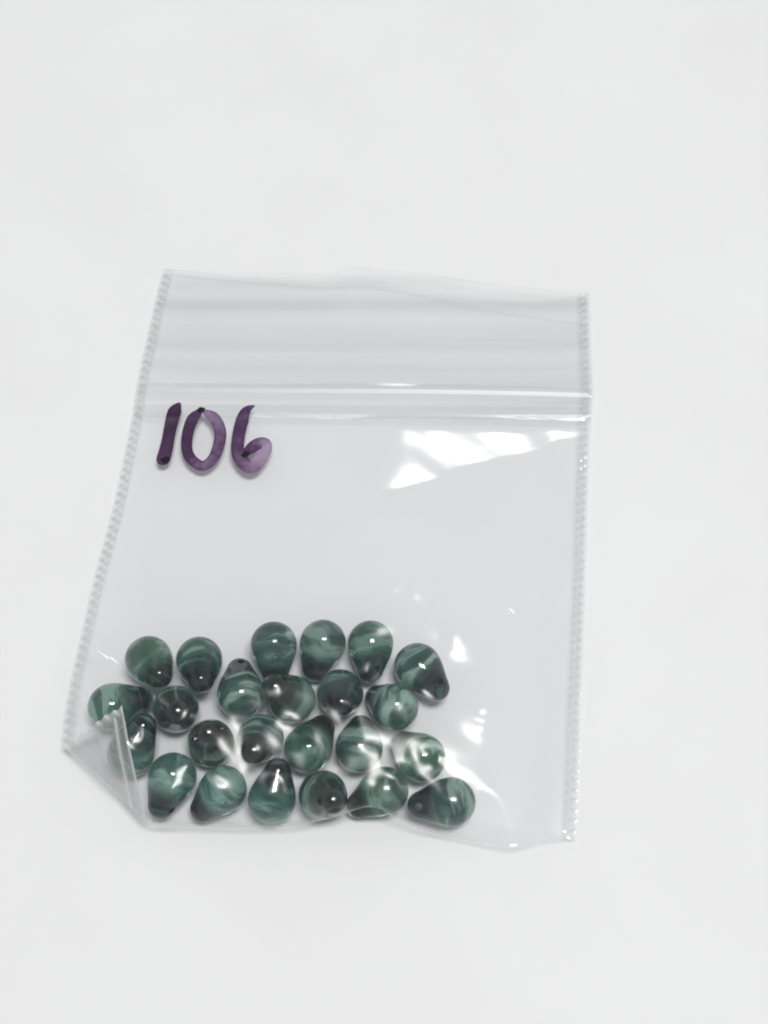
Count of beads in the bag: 24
